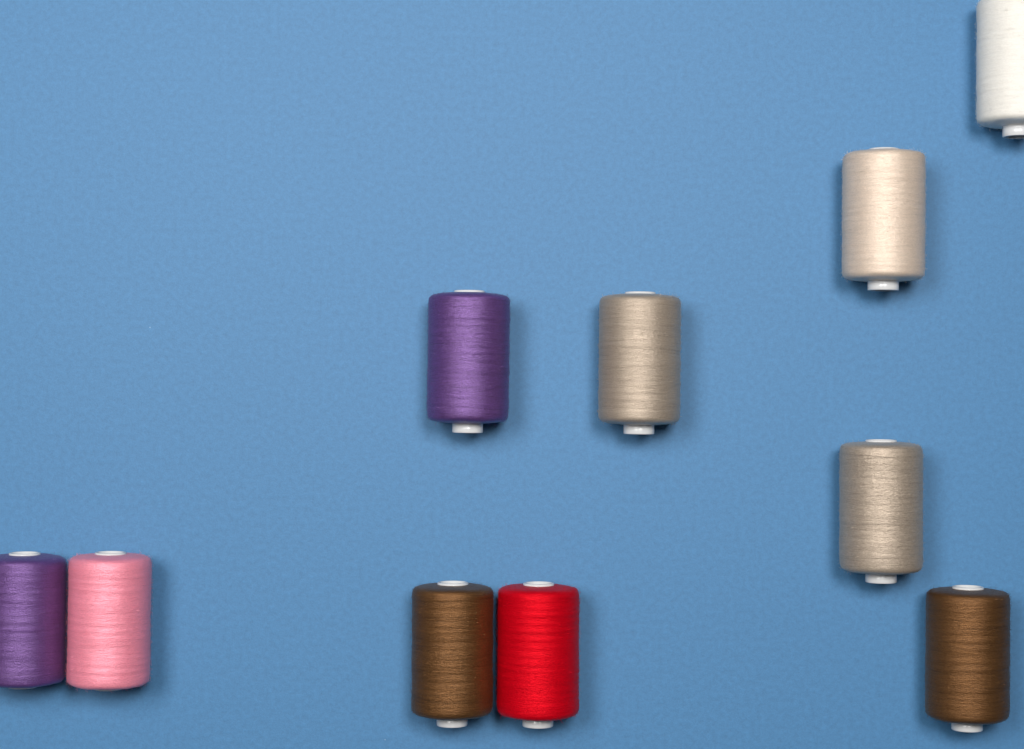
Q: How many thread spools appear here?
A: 10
